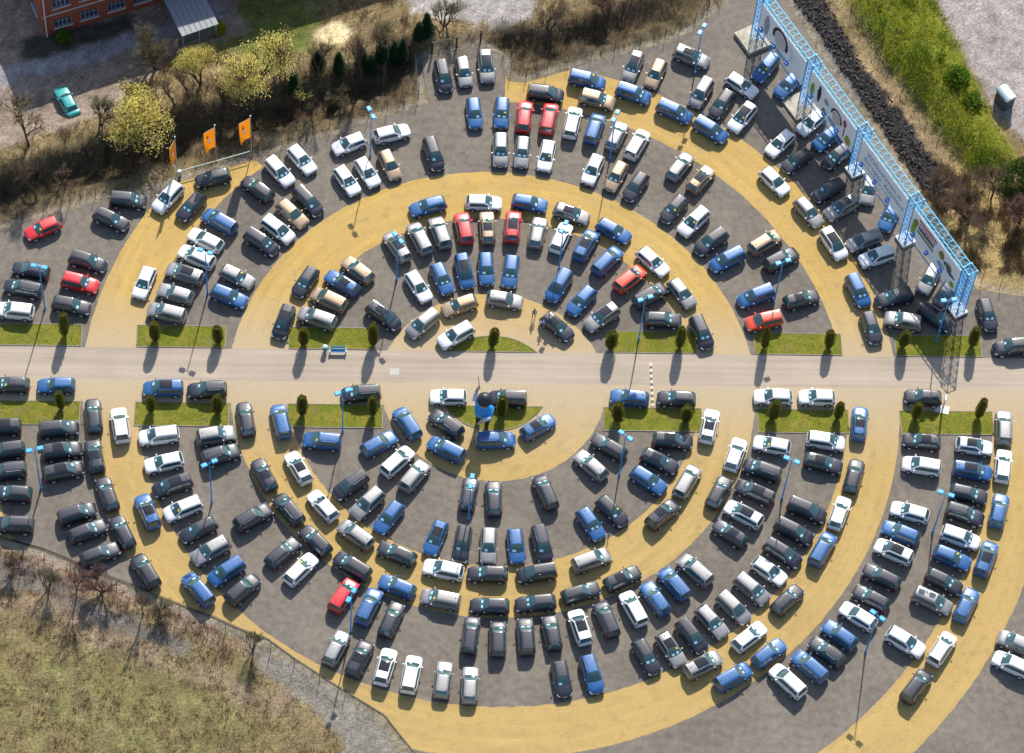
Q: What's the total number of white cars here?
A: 64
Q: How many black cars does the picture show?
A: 116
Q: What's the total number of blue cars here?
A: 63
